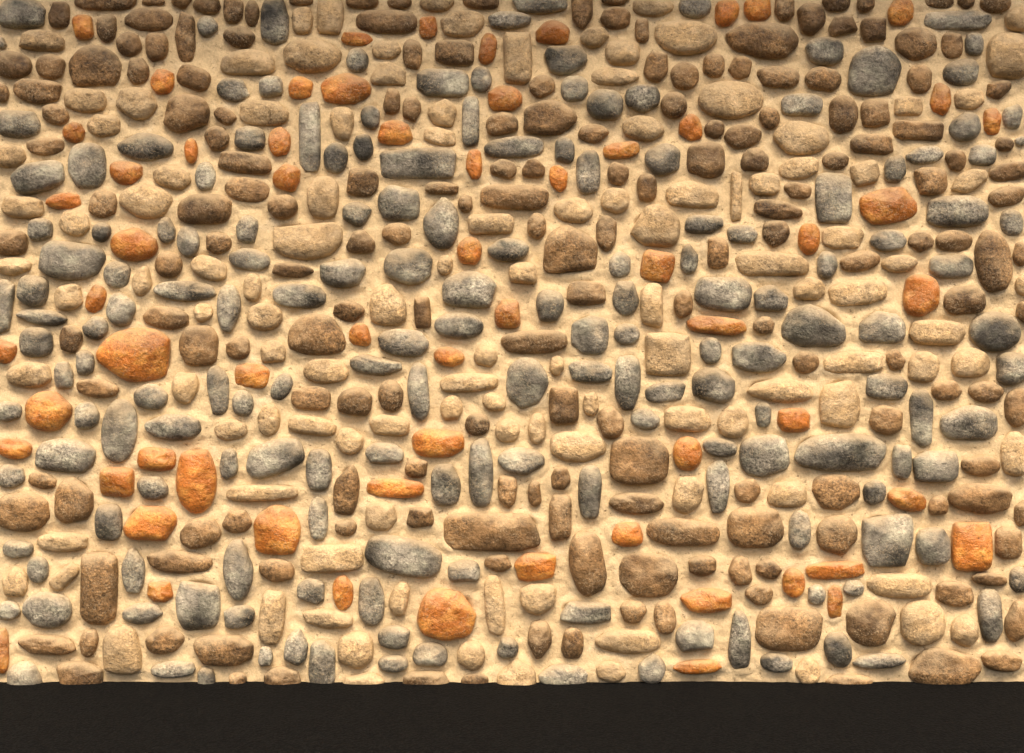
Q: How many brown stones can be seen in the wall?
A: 192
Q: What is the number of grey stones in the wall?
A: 172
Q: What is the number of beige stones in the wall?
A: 115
